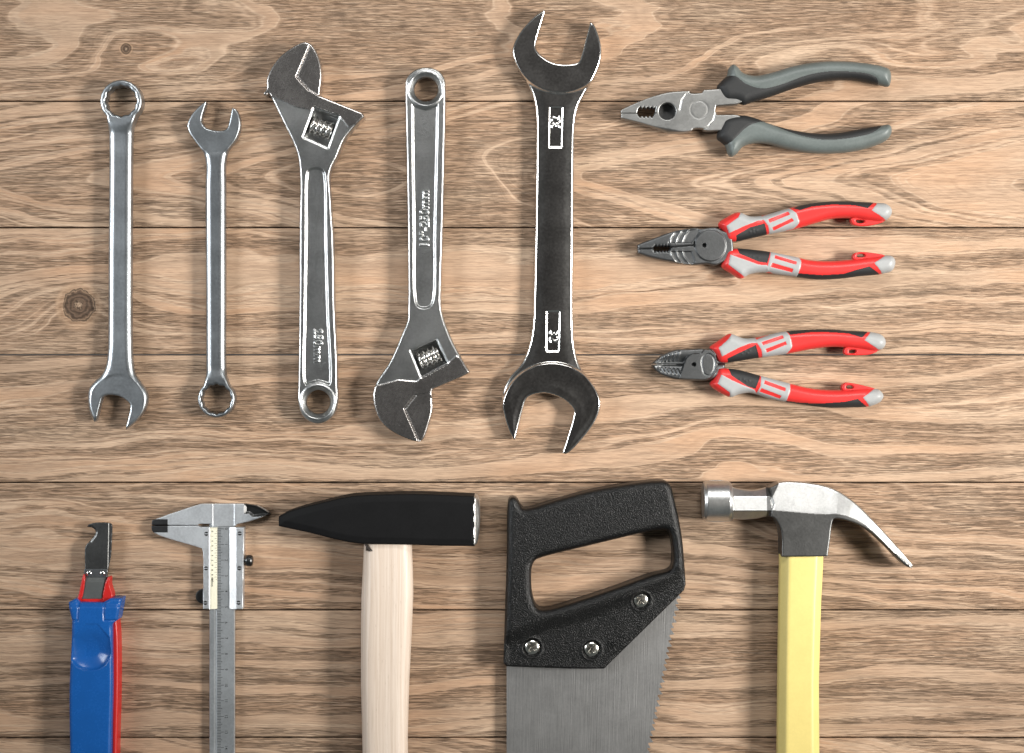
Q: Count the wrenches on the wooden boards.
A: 5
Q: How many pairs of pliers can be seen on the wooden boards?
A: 3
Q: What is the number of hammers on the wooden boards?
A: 2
